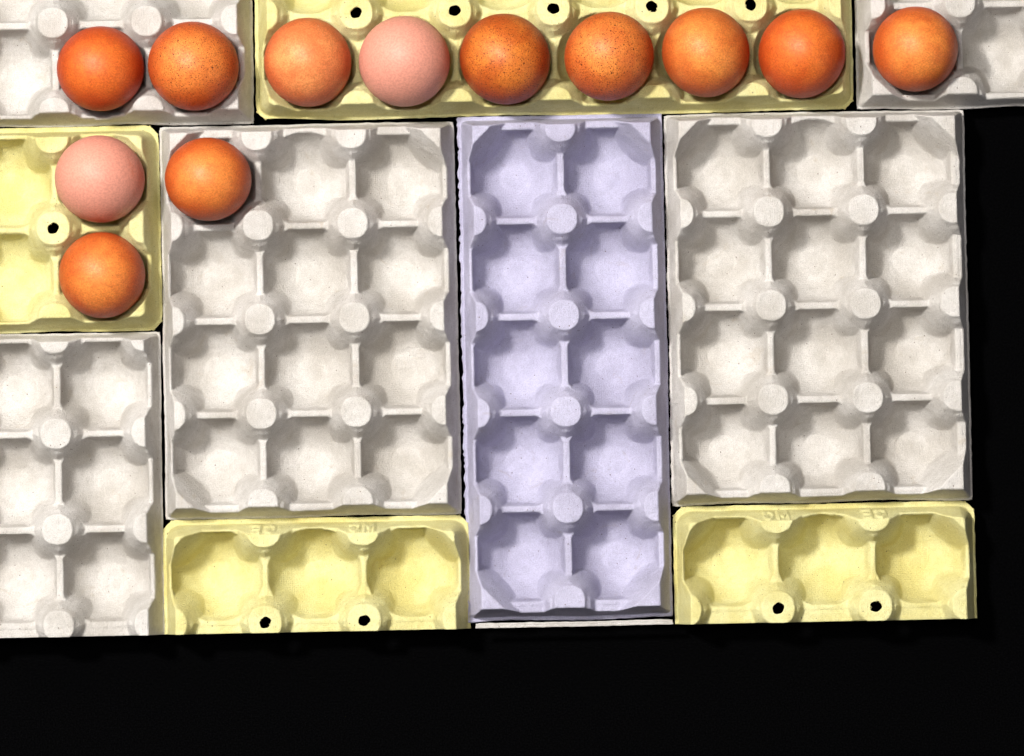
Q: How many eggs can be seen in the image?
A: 12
